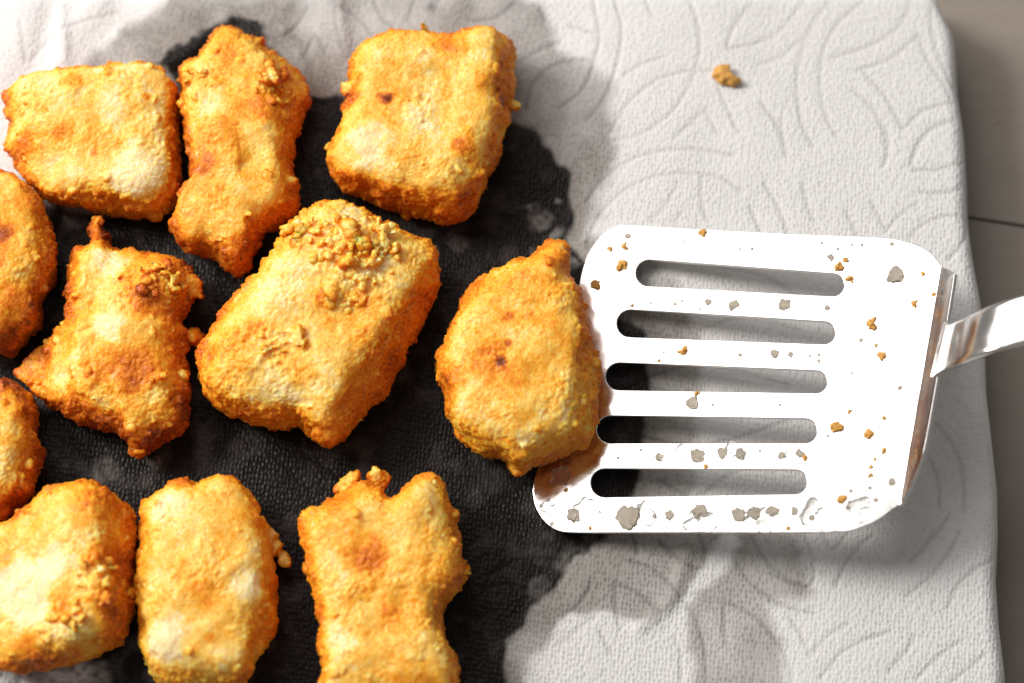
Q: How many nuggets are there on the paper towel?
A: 11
